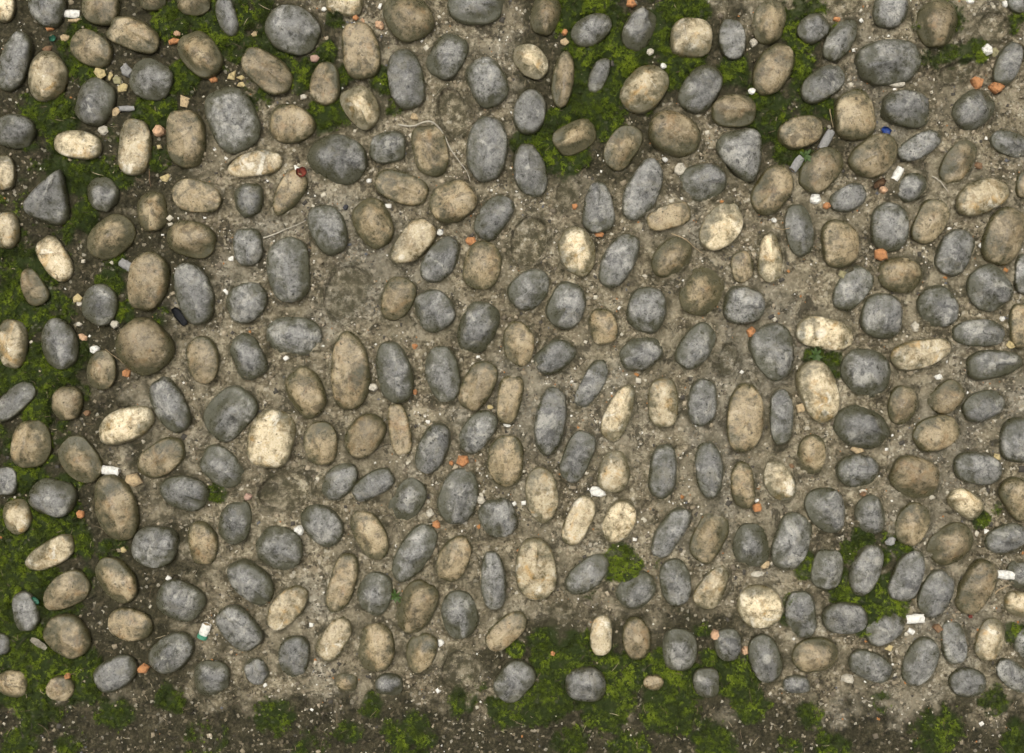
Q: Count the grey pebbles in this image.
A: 152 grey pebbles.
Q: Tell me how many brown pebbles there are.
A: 98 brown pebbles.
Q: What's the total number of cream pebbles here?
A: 42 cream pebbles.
